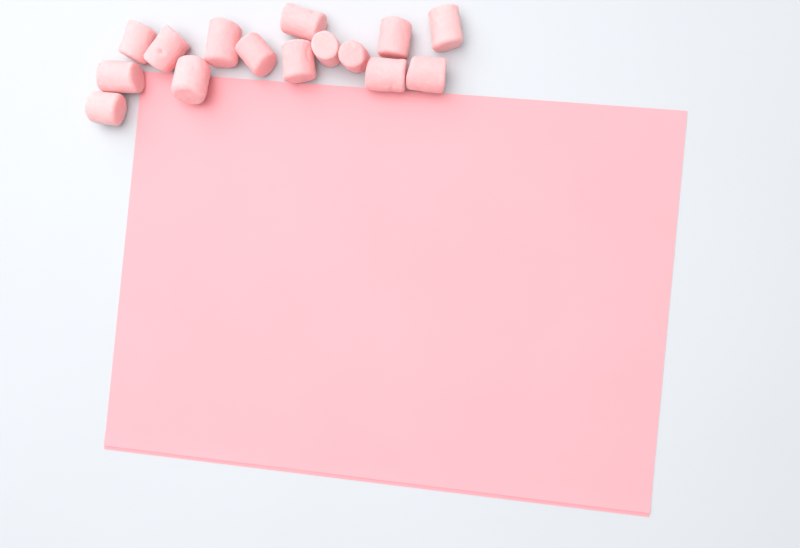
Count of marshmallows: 15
